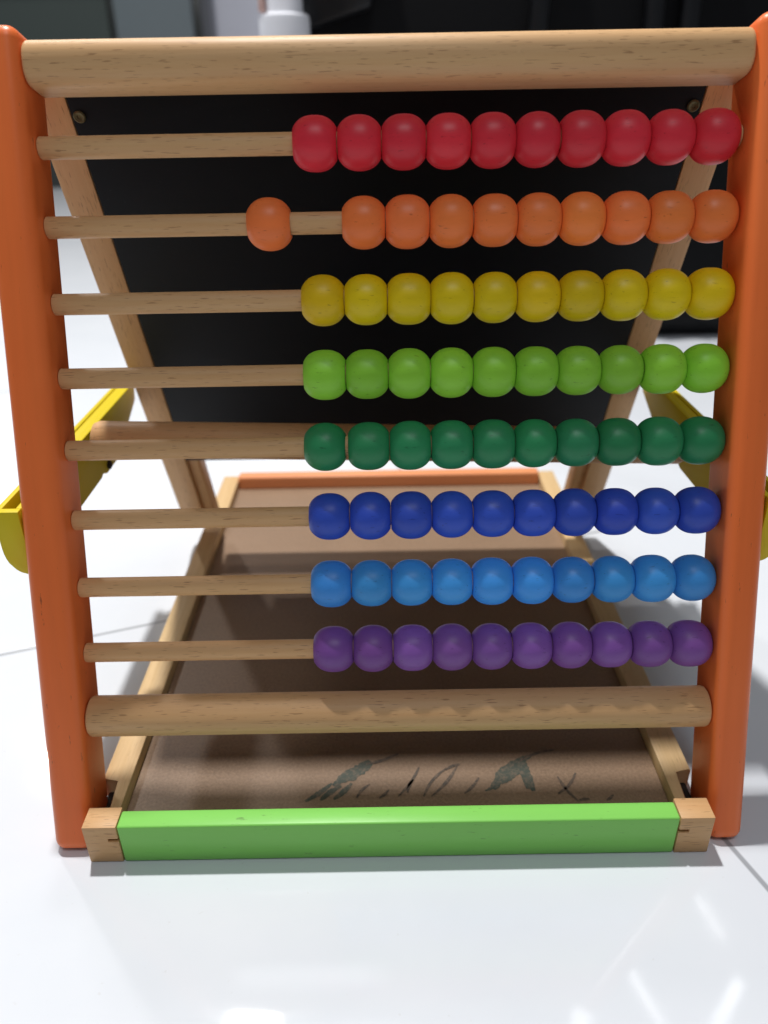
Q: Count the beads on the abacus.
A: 80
